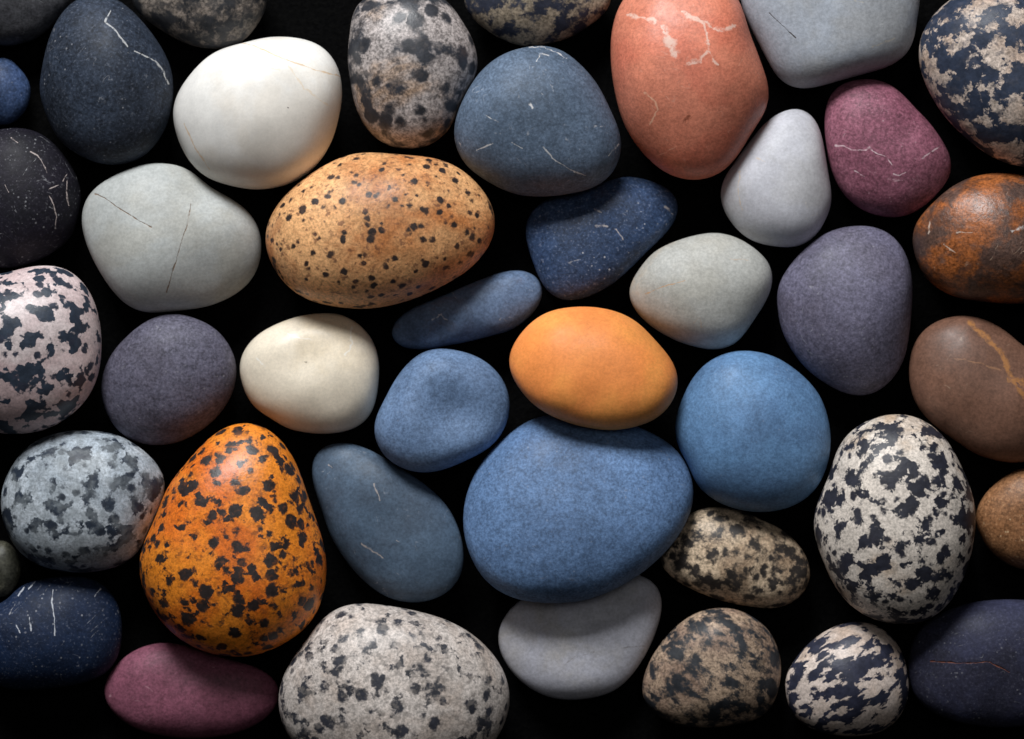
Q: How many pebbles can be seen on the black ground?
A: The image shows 43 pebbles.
